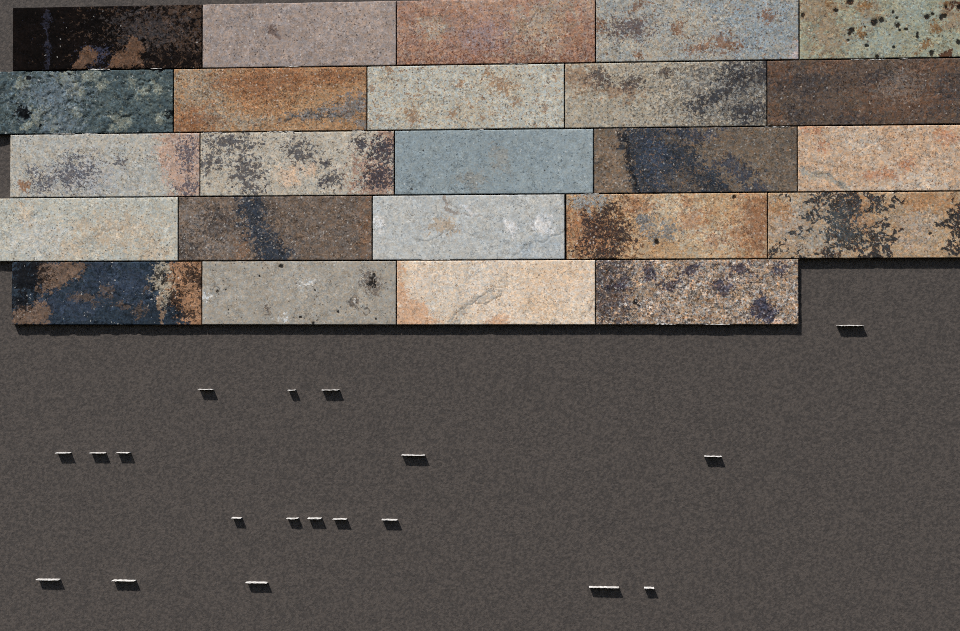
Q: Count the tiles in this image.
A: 24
